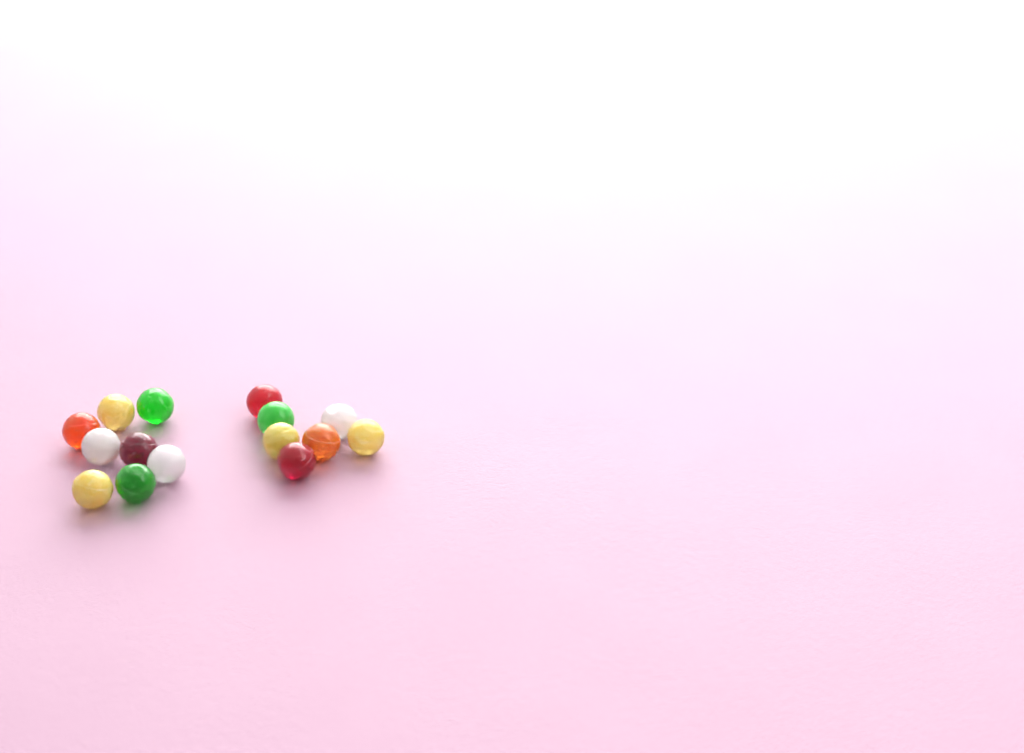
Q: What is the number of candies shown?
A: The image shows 15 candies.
